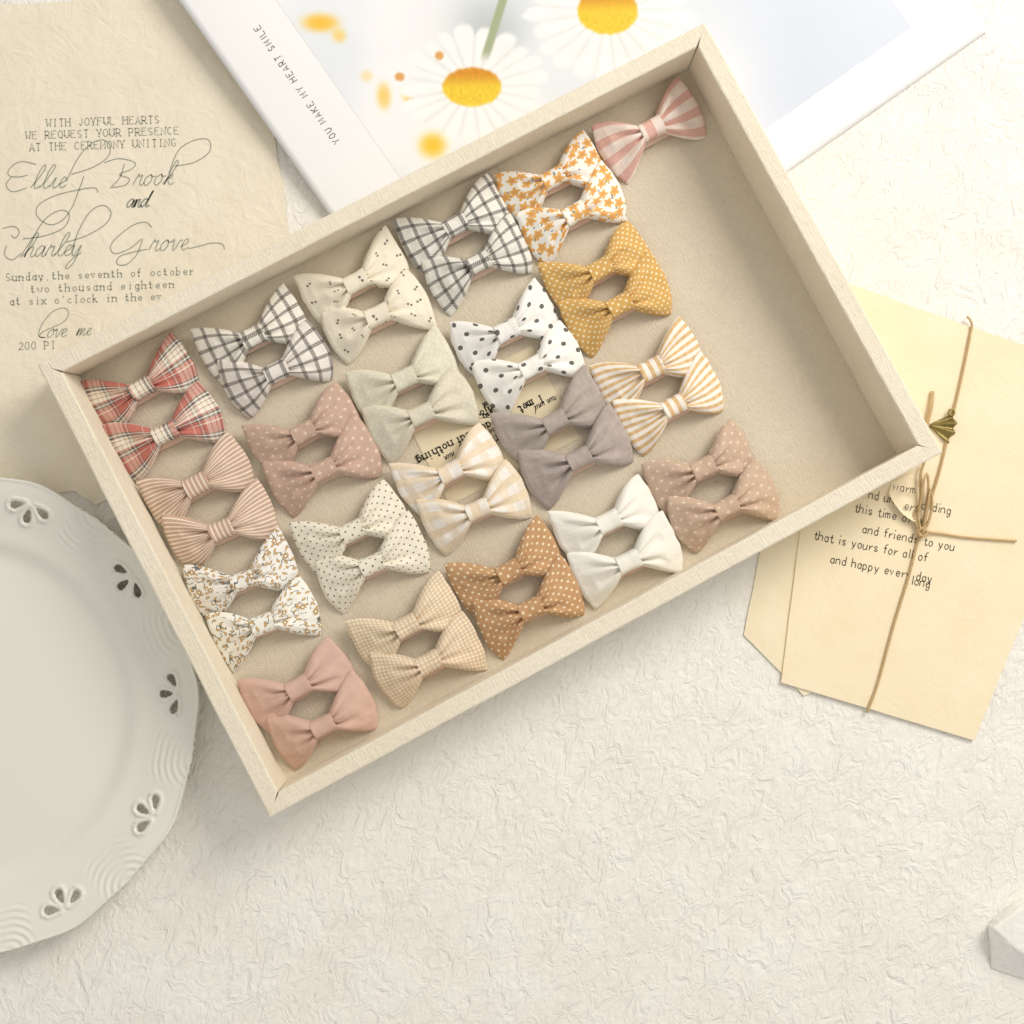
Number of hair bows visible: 41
